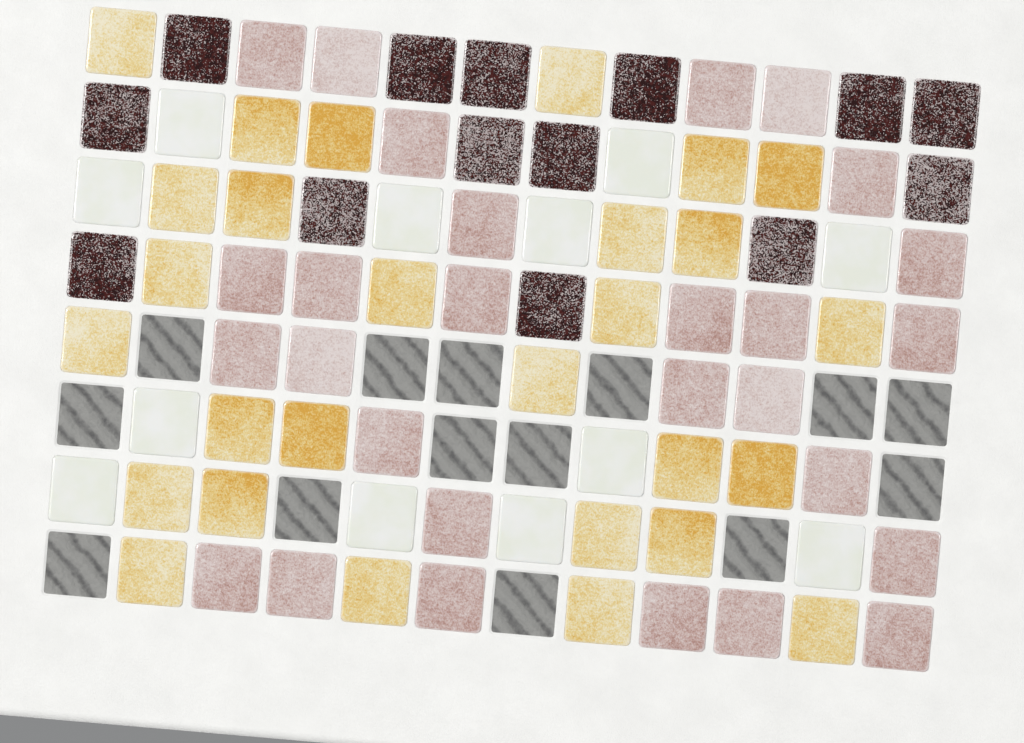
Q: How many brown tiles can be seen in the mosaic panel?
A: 14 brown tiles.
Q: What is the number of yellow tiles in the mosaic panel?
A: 28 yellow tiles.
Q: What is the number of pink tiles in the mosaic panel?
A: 28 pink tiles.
